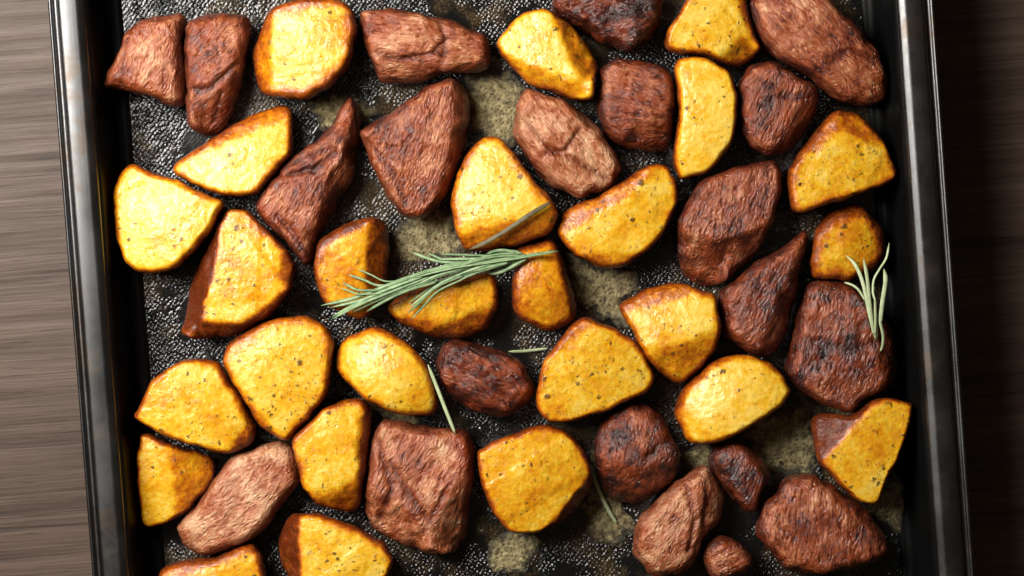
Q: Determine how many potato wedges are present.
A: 26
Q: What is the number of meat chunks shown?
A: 21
